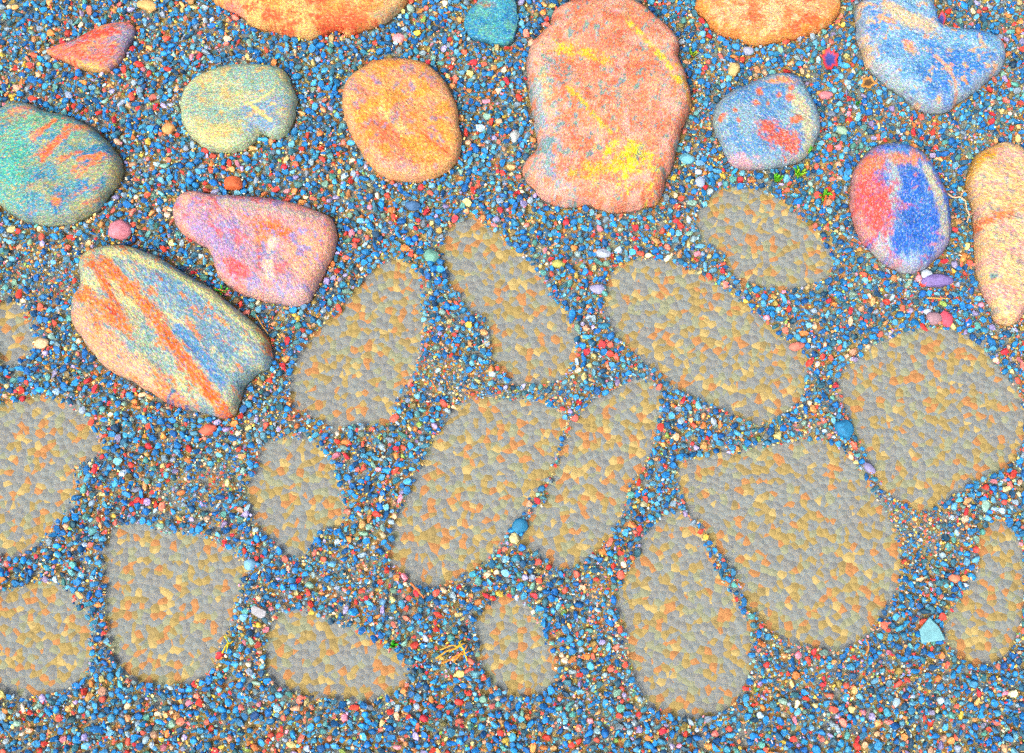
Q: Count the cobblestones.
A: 14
